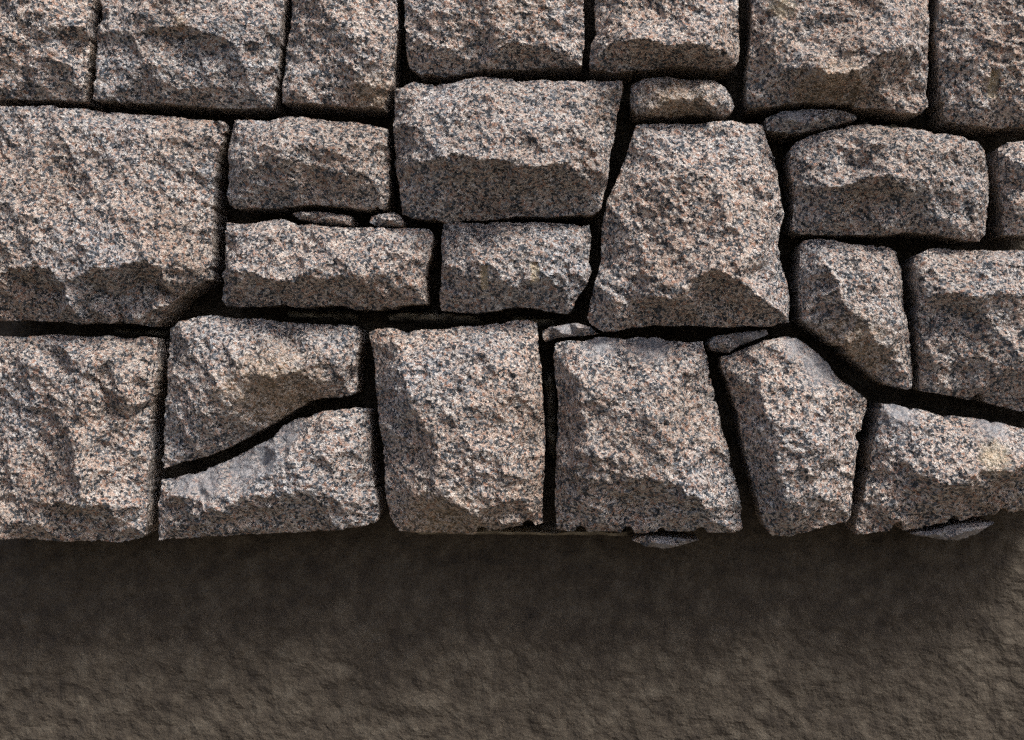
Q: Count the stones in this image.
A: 32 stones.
